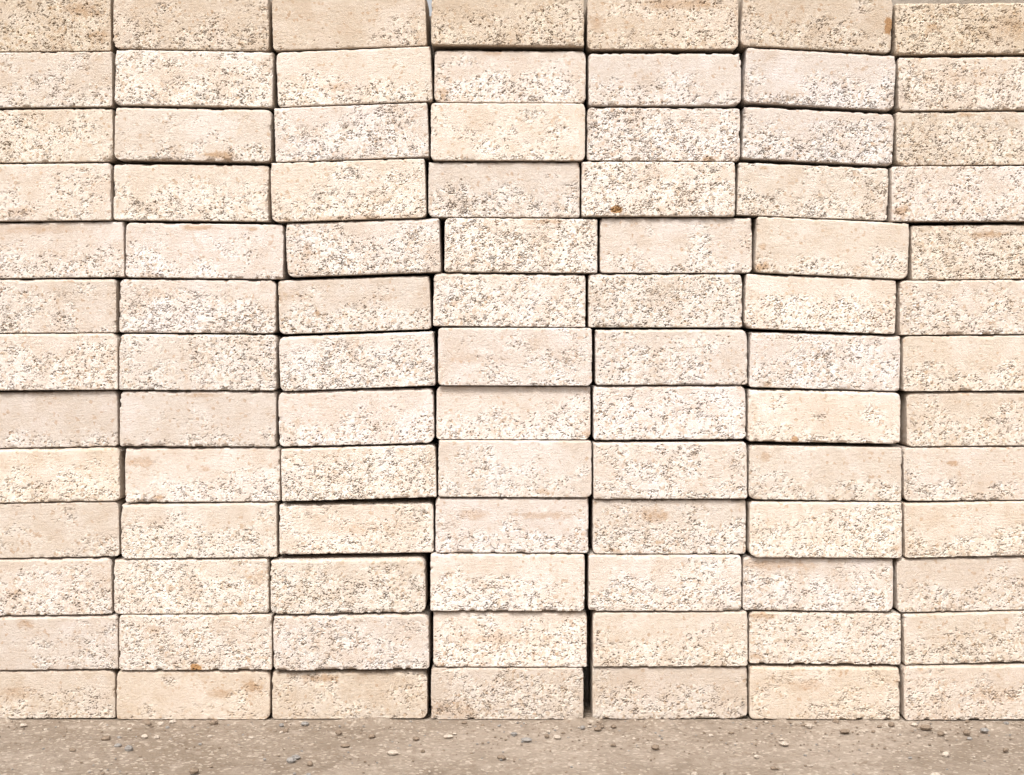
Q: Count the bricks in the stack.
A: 91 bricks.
